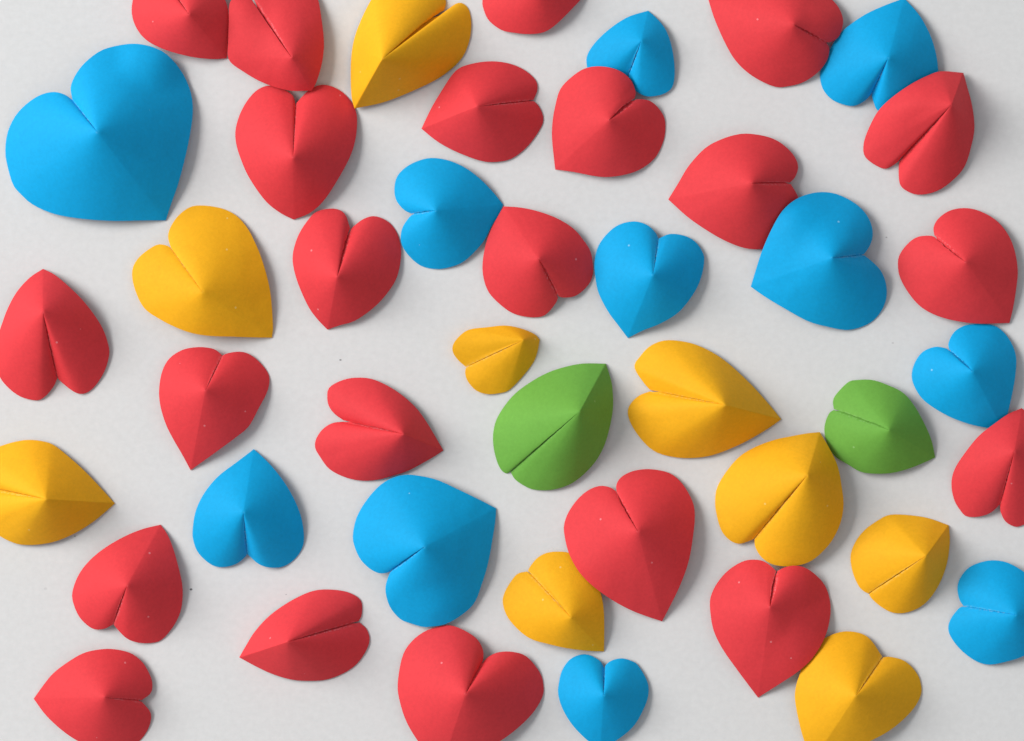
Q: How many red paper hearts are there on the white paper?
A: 22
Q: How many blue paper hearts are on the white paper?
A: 11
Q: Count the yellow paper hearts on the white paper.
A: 9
